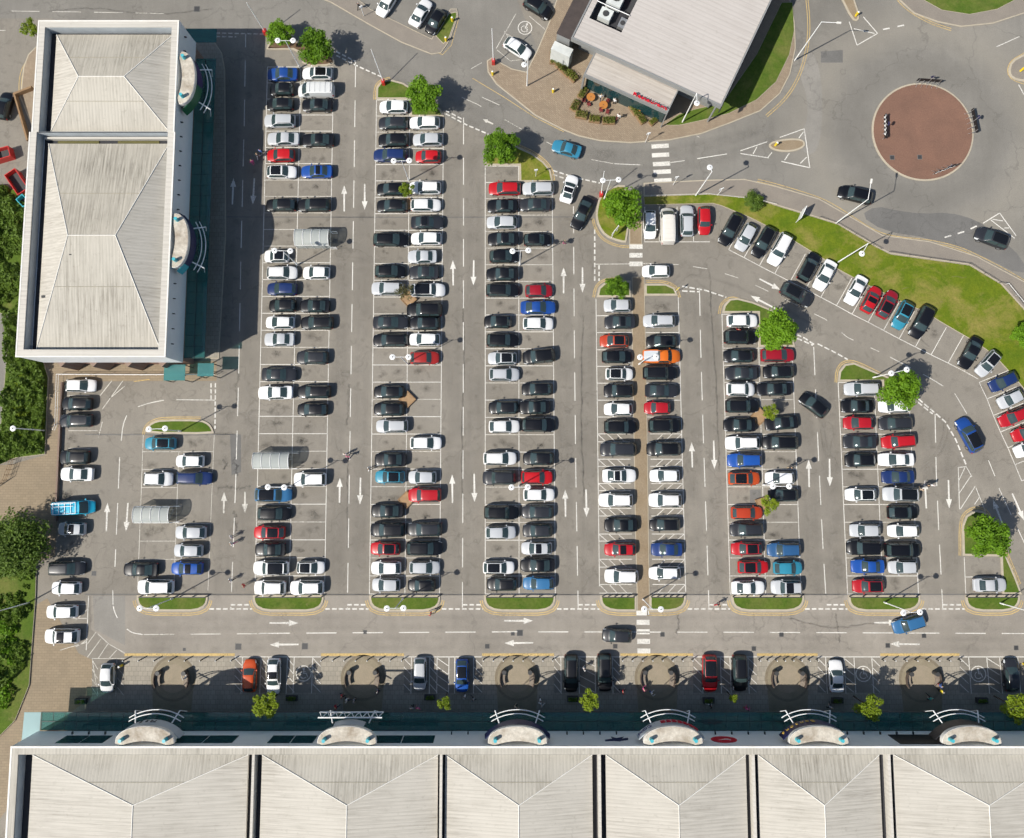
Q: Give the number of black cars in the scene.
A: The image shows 109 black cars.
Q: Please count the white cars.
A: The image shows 96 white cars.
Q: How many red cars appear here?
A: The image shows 27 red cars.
